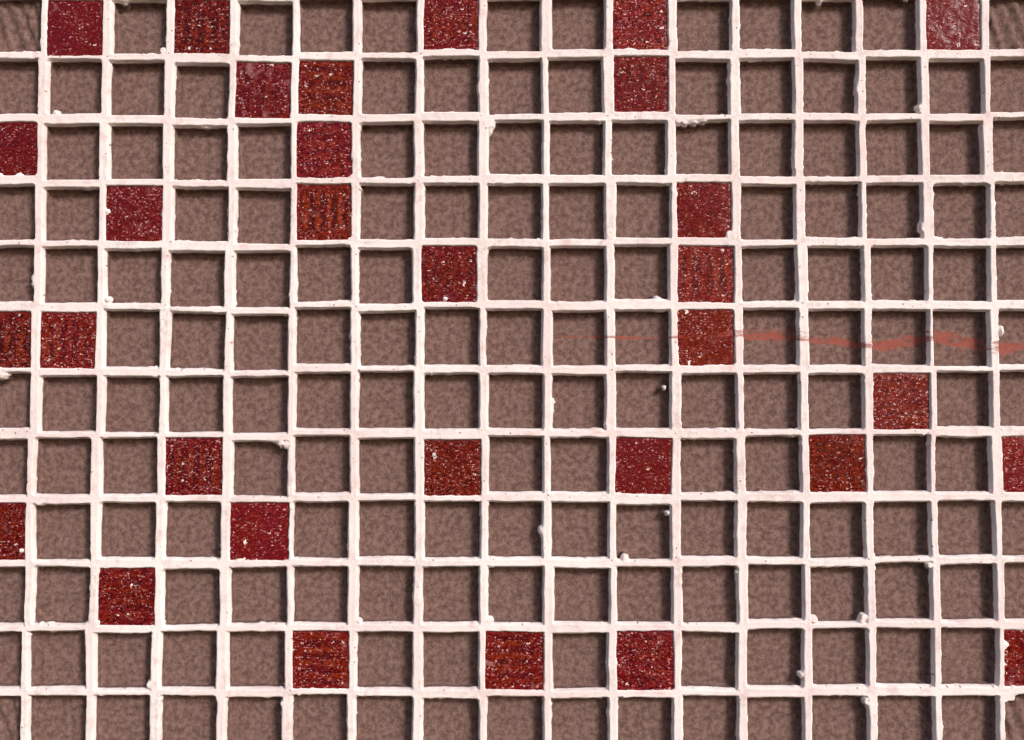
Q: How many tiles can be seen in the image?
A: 31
